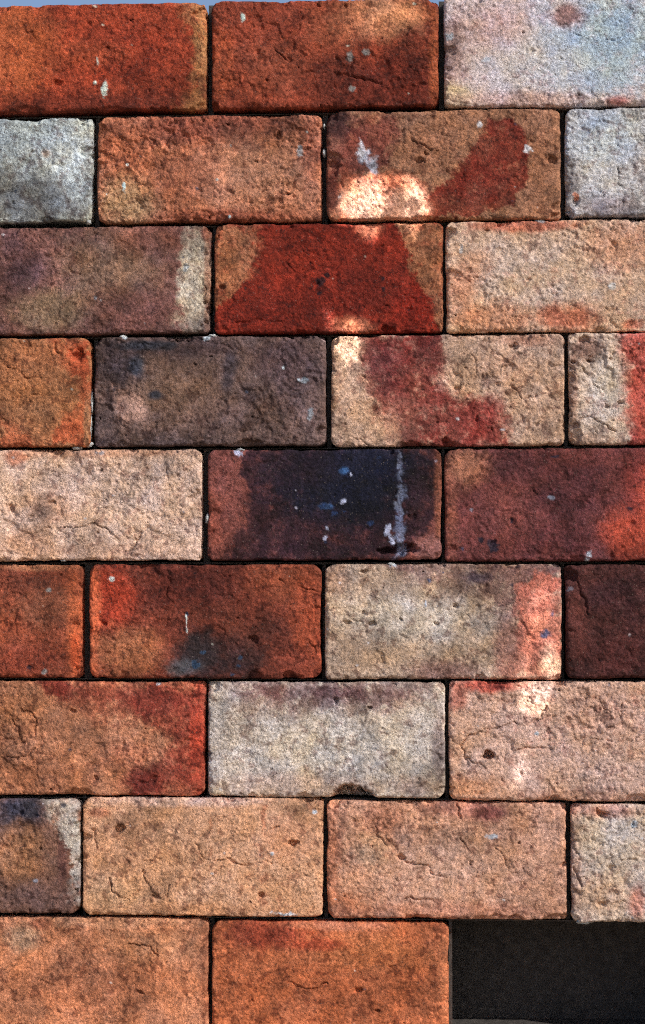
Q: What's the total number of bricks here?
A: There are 30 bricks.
